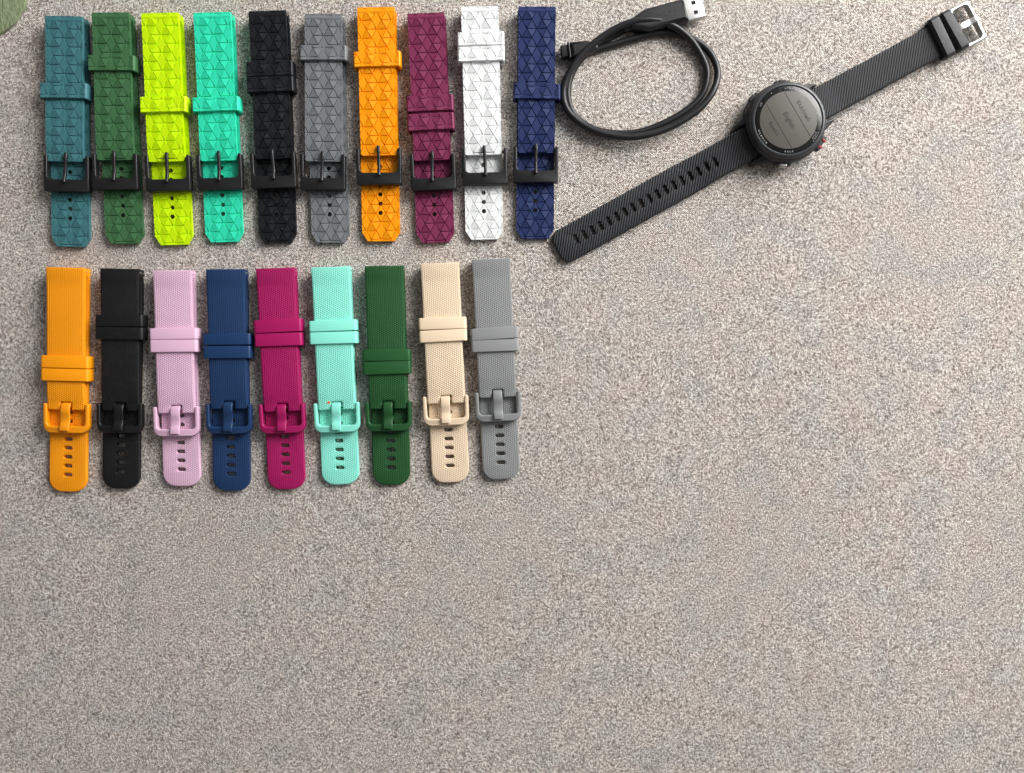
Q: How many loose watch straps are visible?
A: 19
